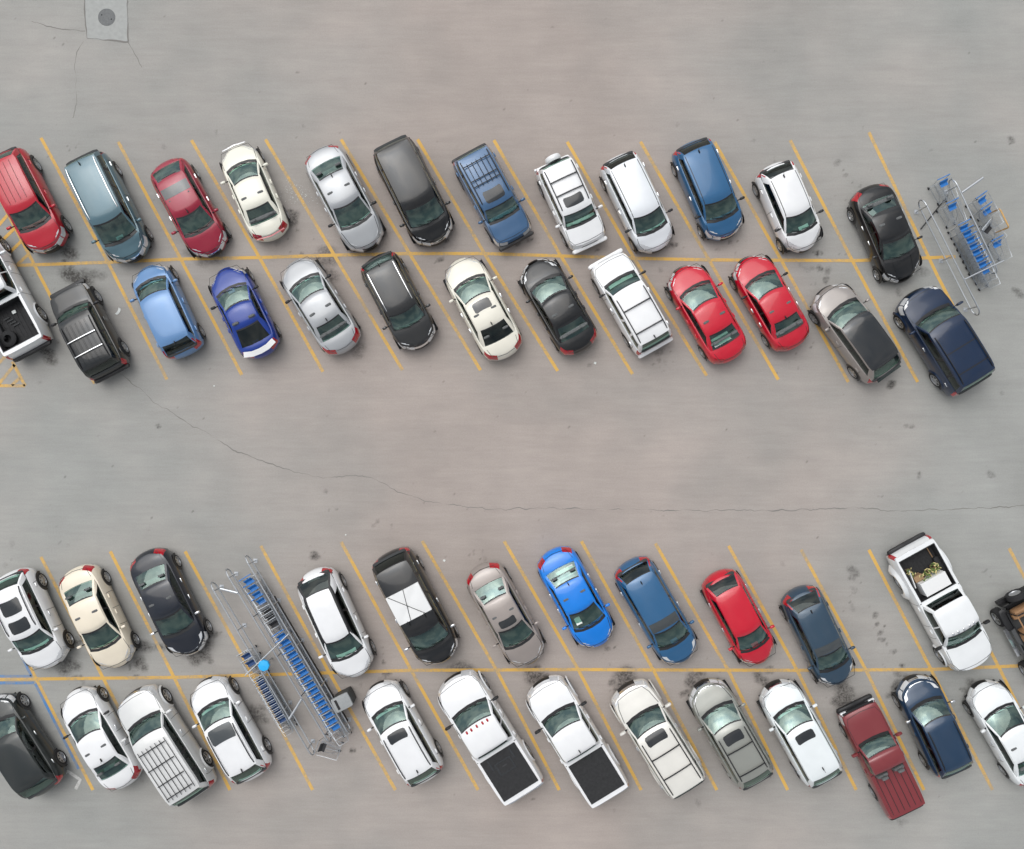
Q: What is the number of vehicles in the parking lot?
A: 50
